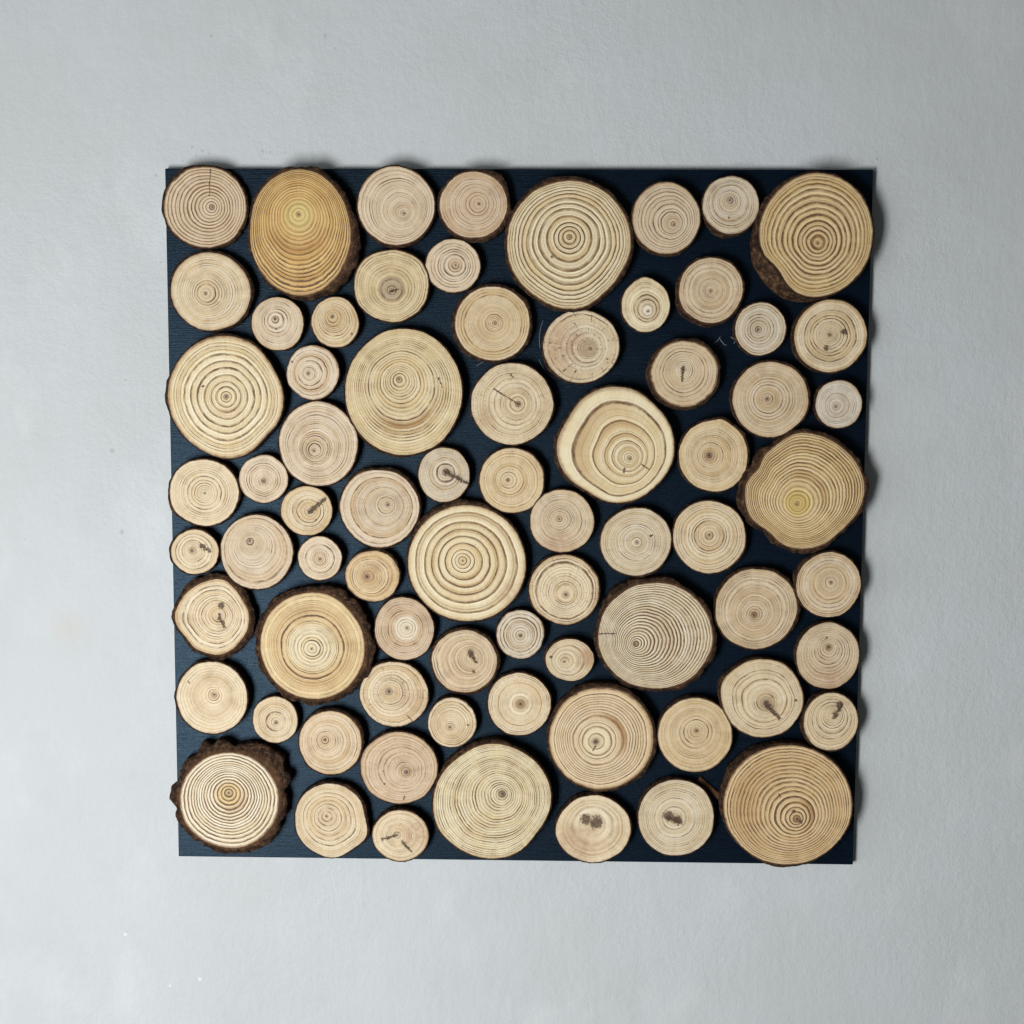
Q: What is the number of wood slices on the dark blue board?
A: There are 73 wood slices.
